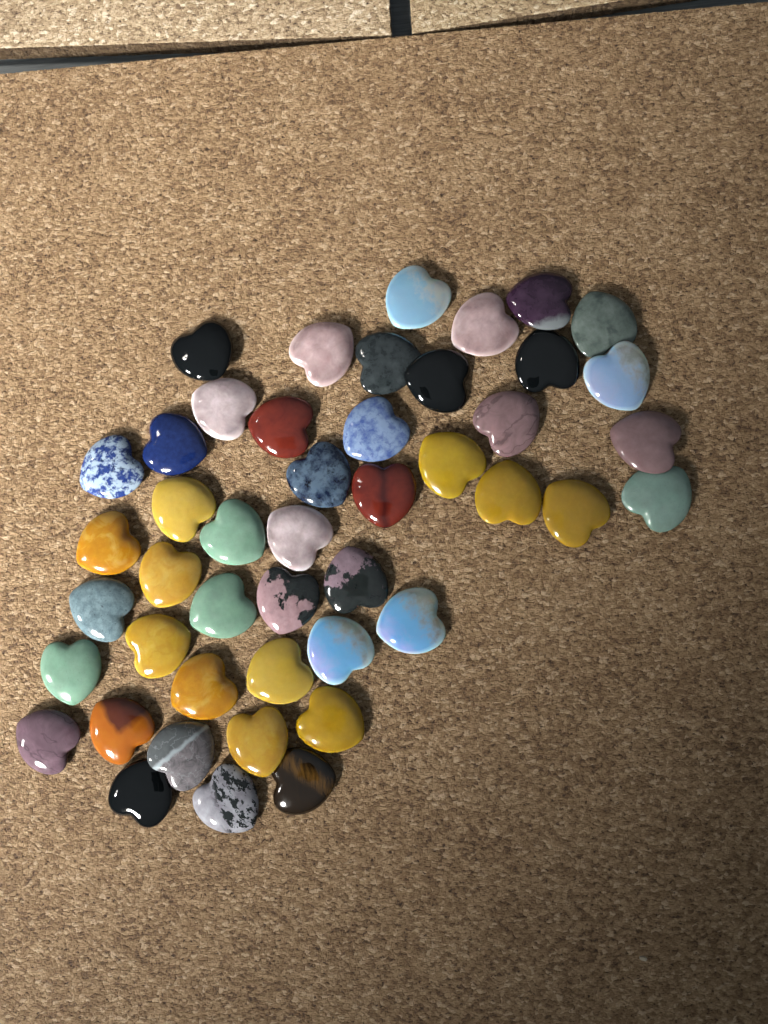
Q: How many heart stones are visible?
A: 46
